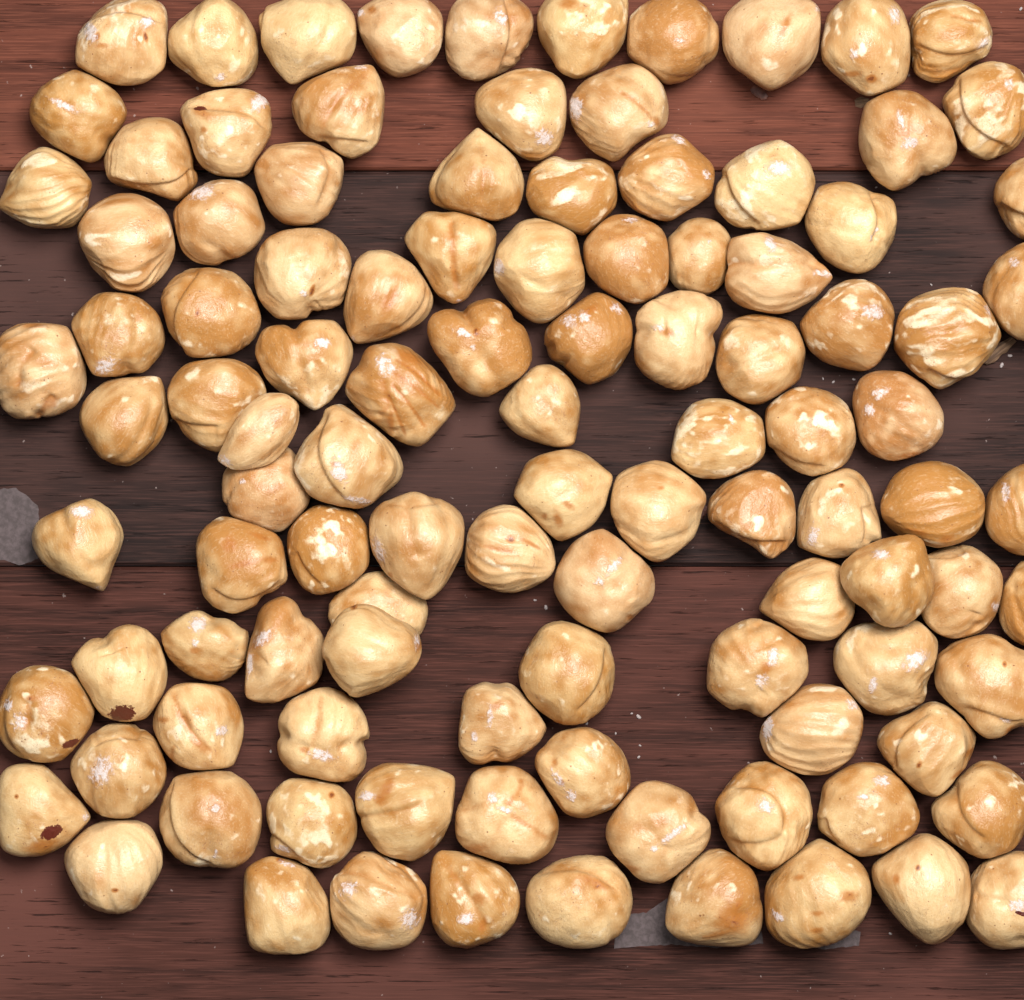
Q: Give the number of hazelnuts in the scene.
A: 107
